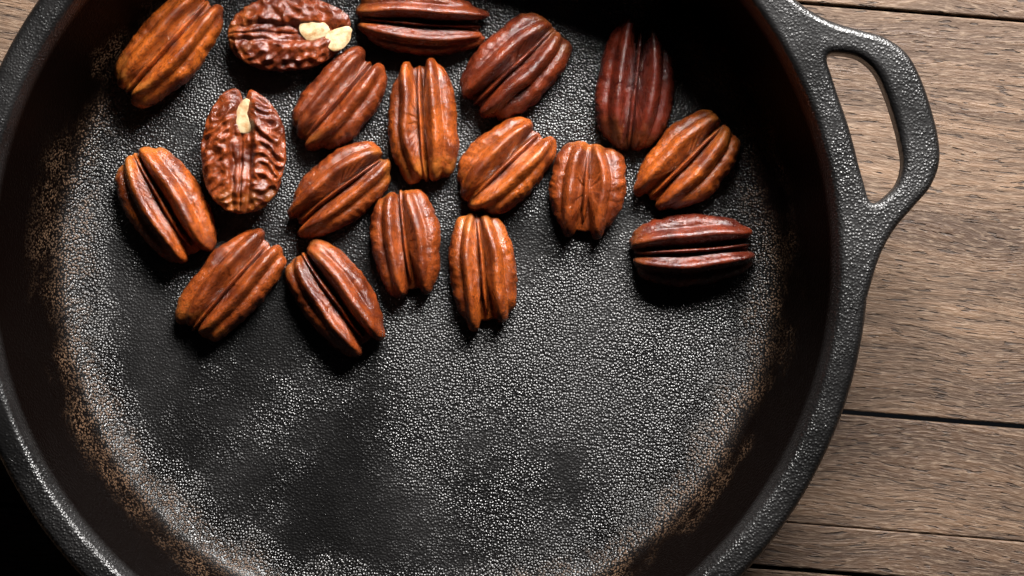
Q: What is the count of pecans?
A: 18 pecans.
